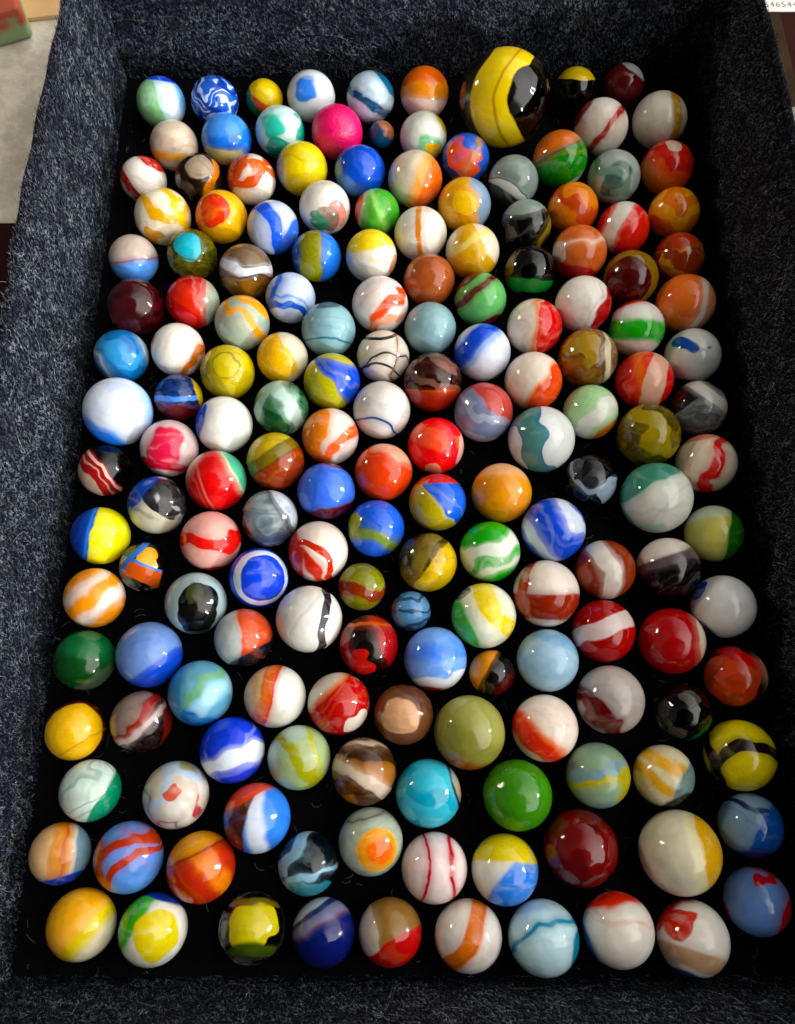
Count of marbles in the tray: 170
